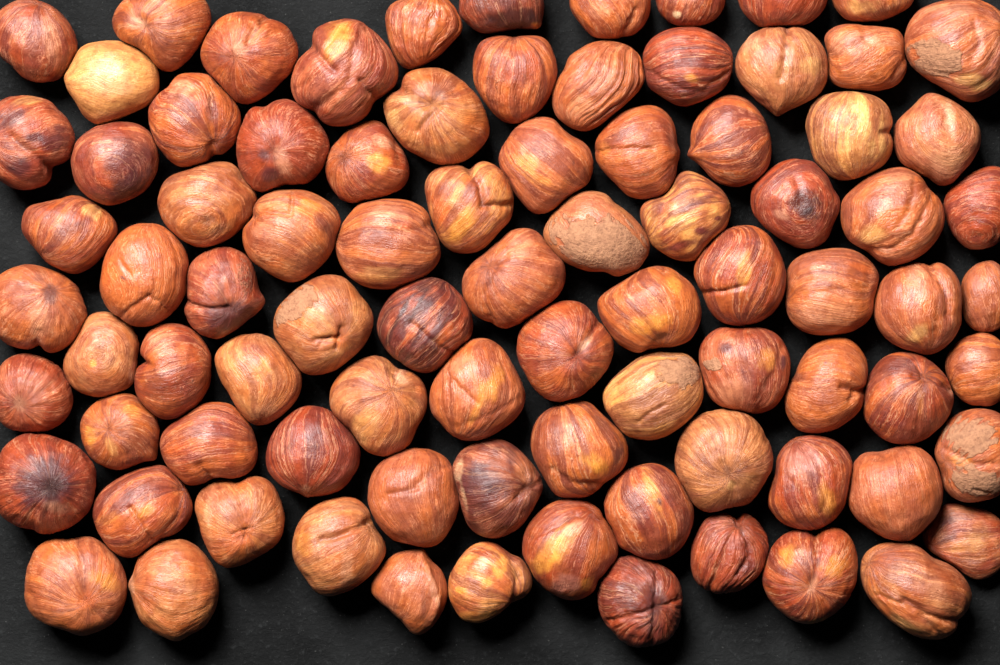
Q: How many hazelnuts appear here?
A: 86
